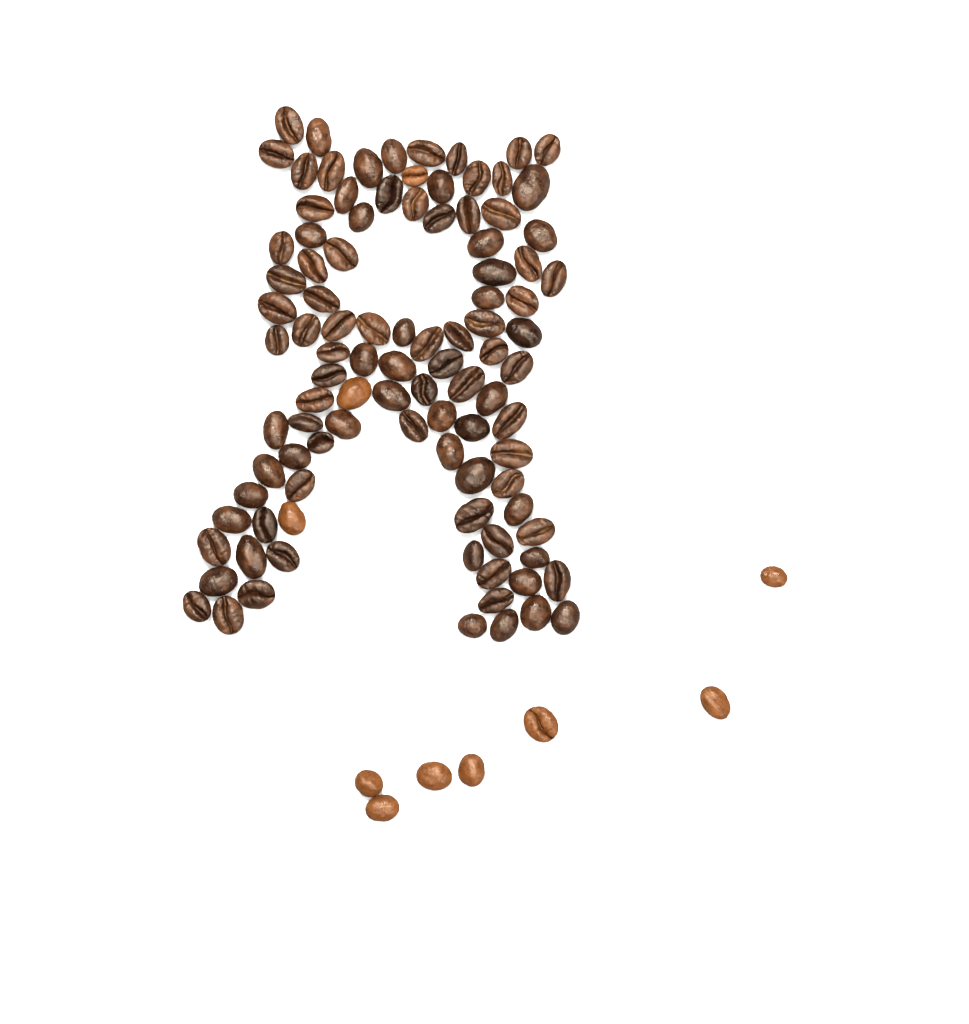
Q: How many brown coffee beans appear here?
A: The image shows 97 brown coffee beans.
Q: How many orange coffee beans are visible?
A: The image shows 10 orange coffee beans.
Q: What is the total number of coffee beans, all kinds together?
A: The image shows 107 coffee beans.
